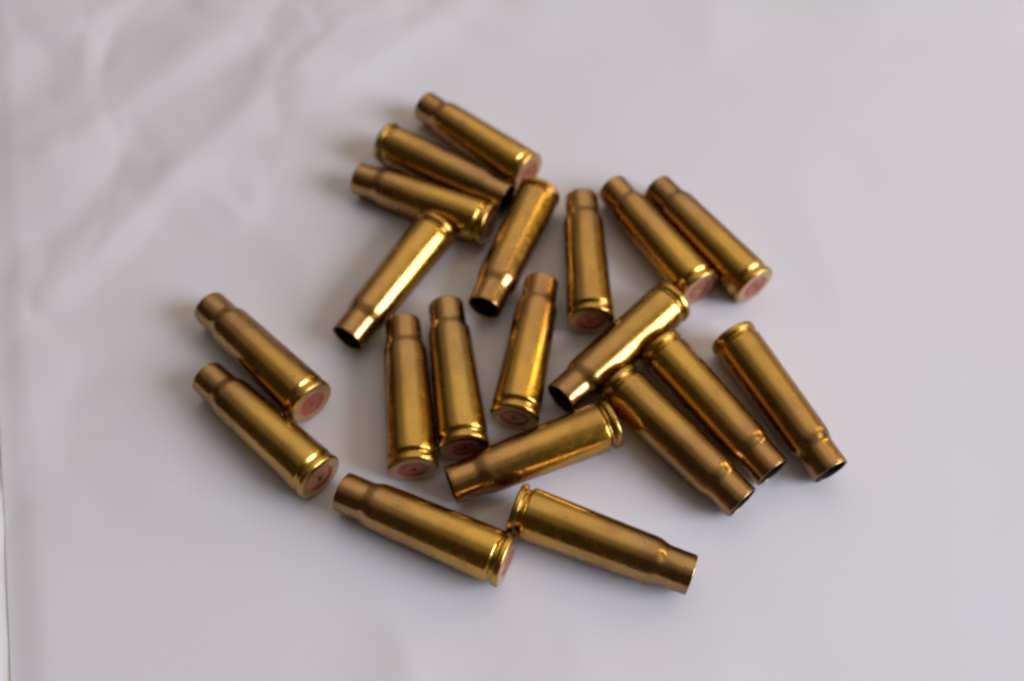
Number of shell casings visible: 20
